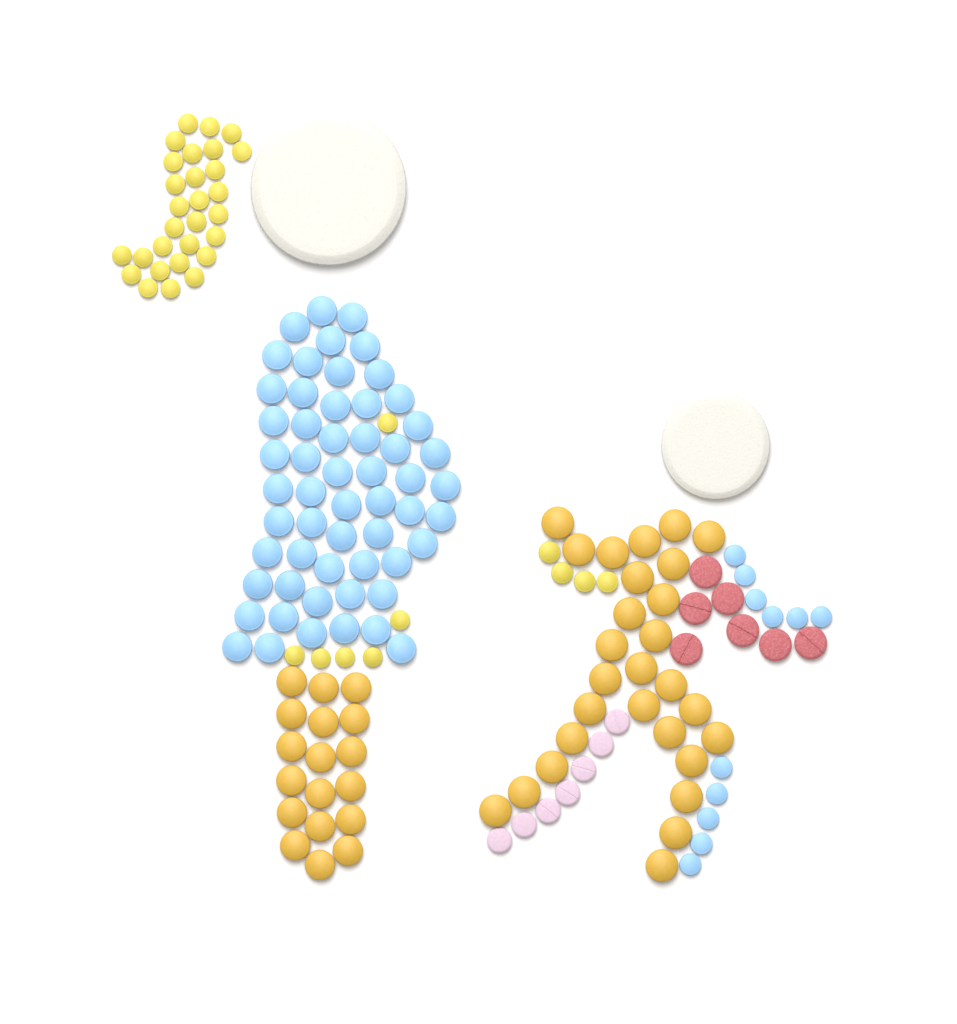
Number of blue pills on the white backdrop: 67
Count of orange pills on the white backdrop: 46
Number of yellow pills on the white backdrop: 39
